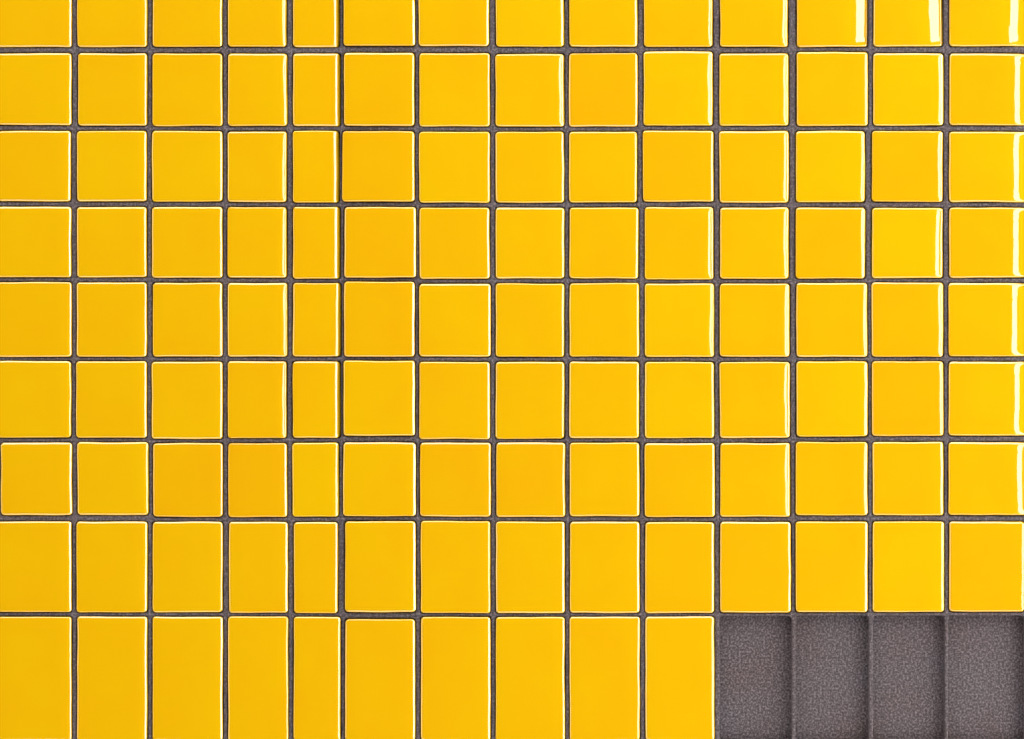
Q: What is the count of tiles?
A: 122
